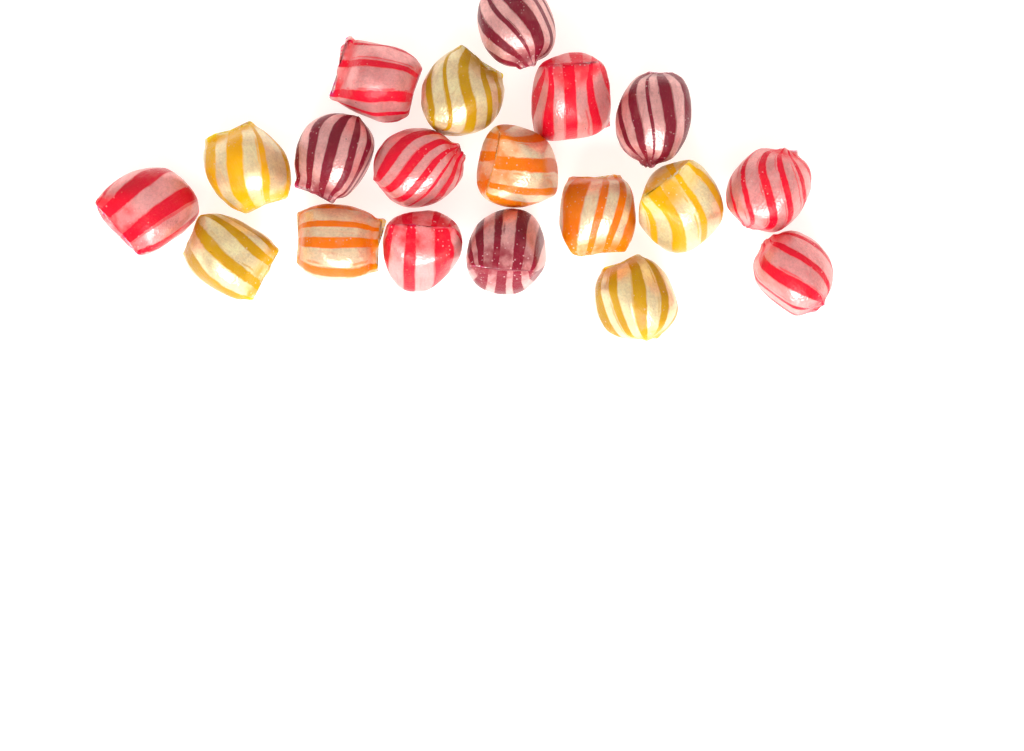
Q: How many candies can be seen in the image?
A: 19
